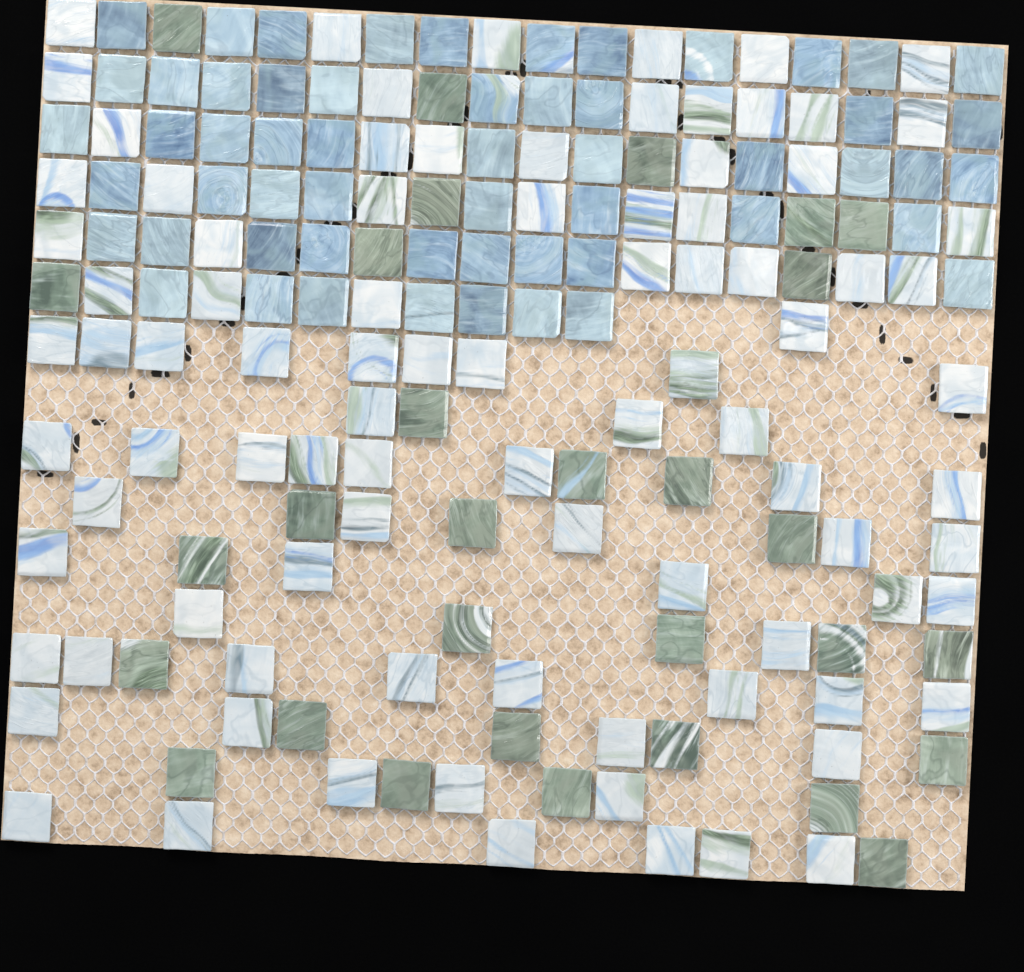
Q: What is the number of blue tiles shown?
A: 56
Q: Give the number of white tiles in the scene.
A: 90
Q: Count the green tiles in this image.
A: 30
